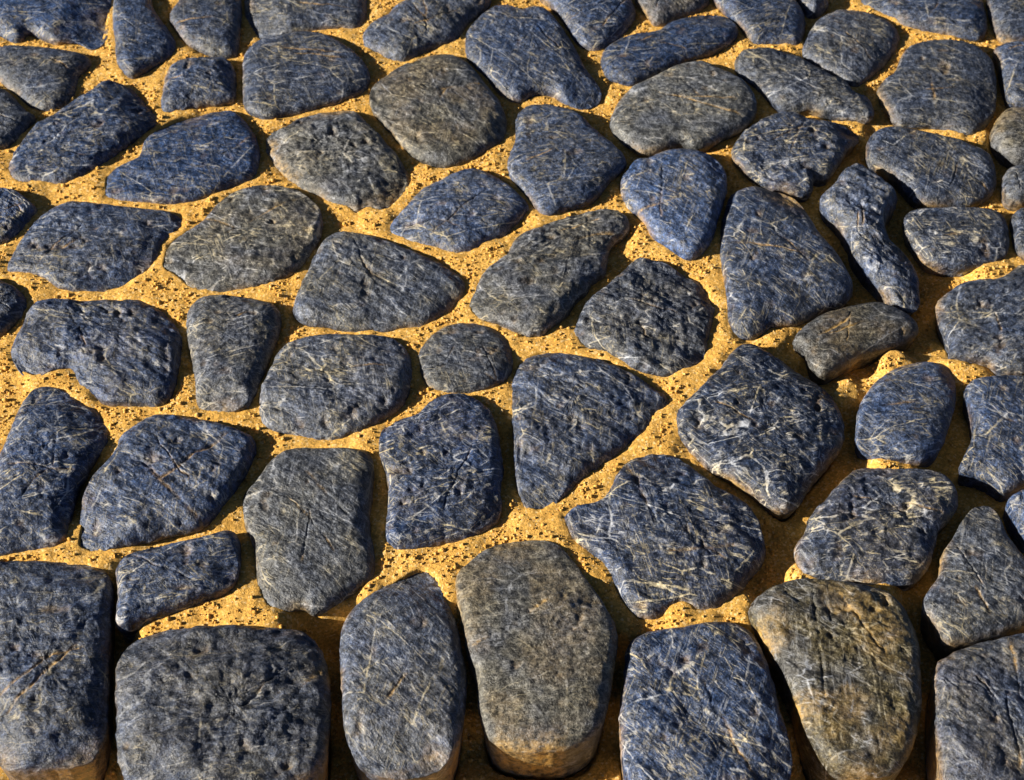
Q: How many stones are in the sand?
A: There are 70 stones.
